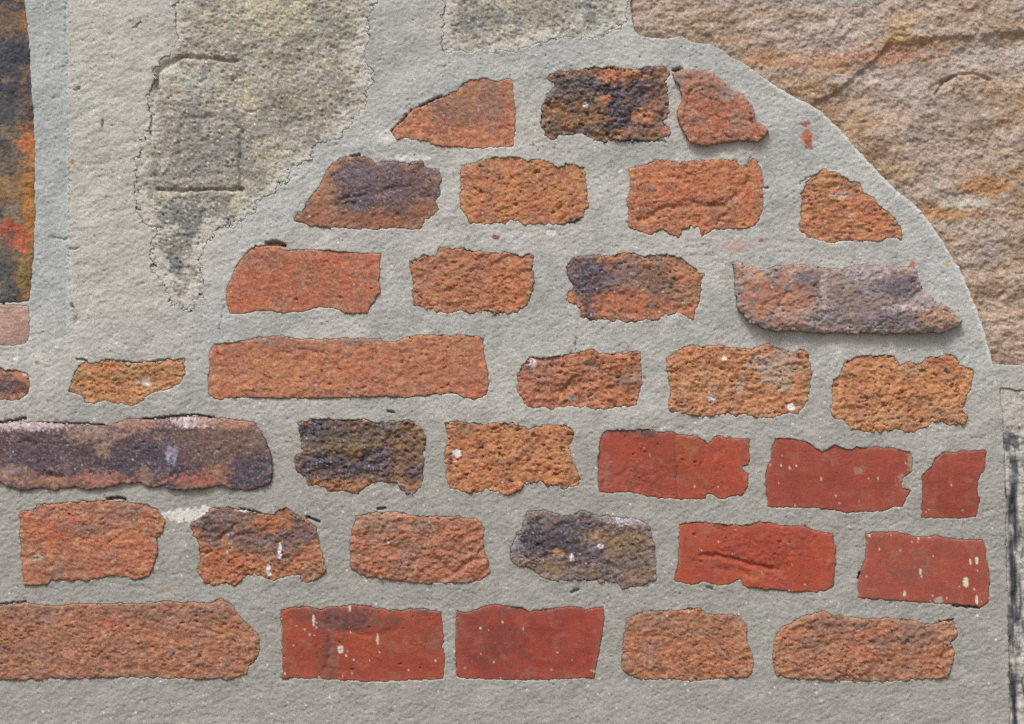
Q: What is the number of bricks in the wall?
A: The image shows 34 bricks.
